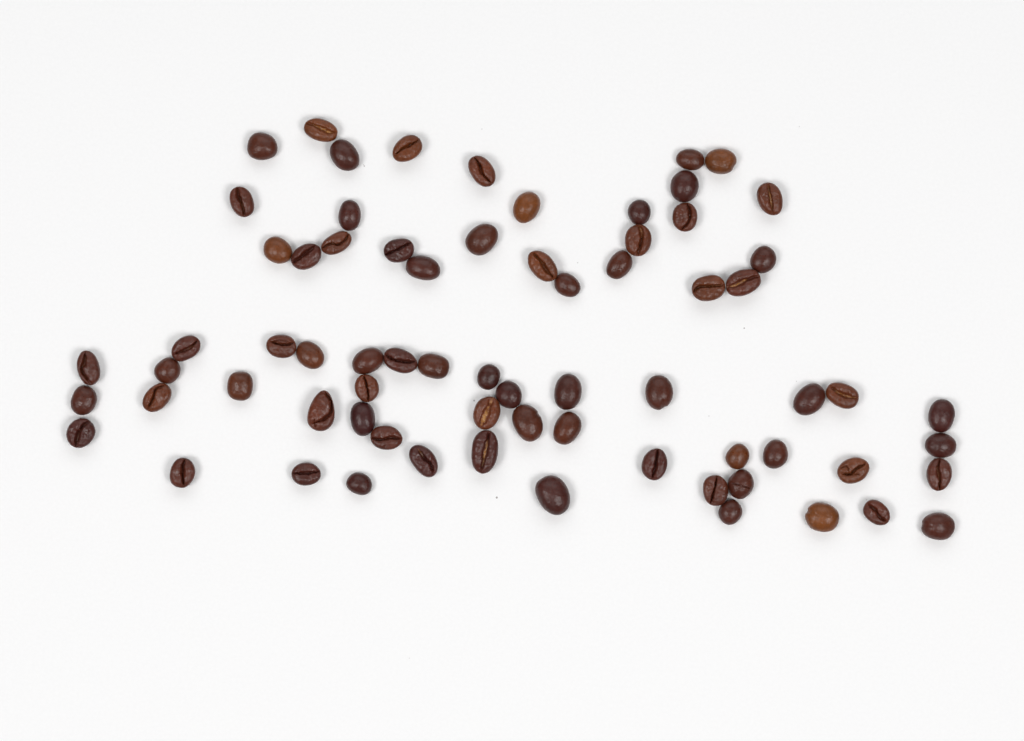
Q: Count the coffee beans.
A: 71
